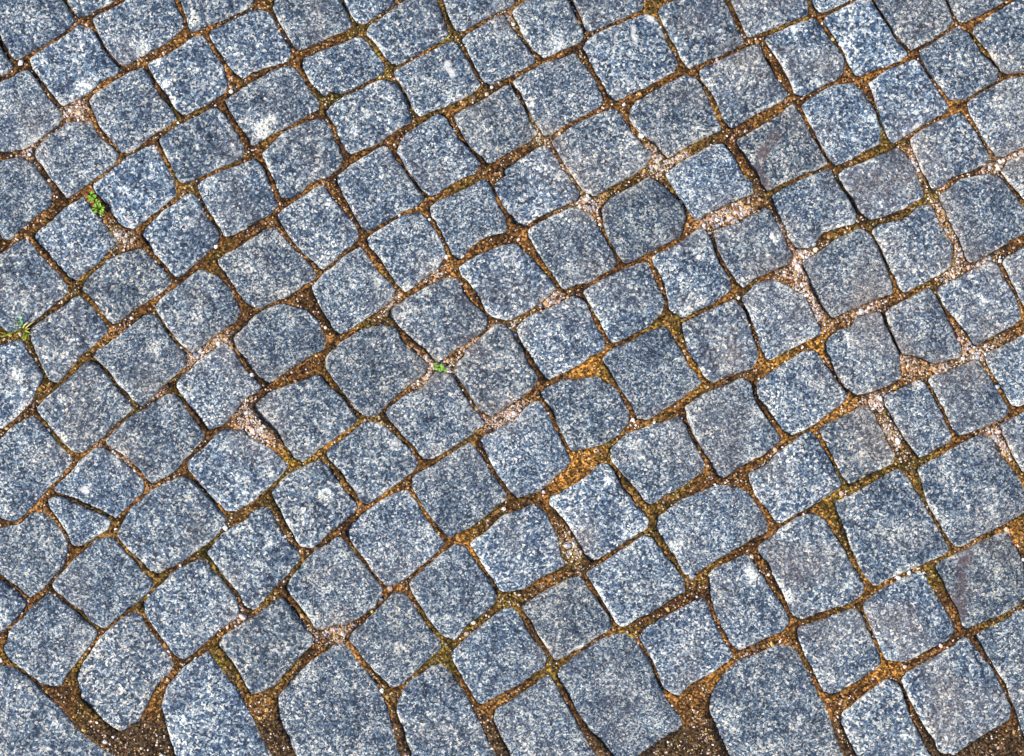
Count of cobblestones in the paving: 148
